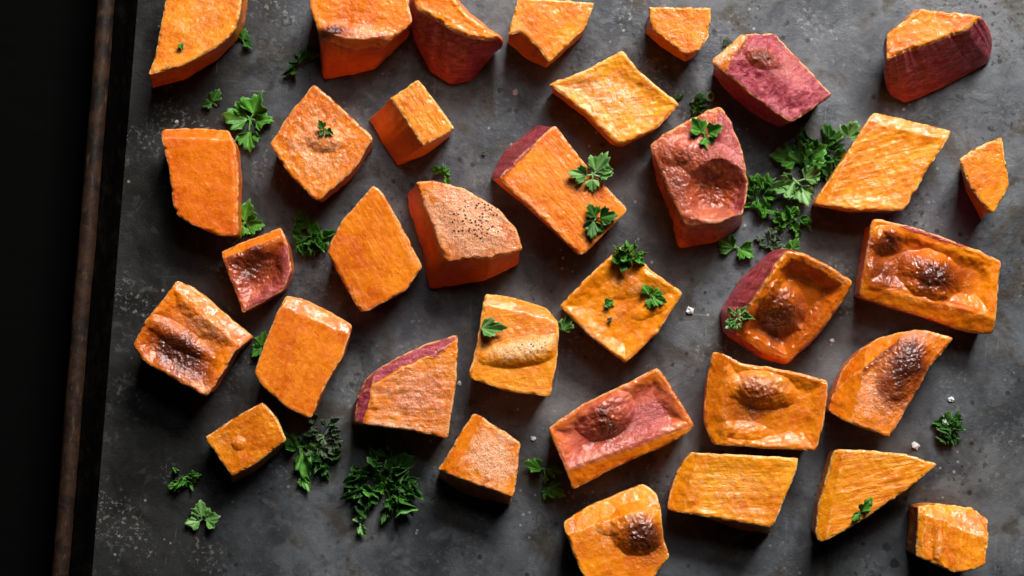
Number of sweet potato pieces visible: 34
